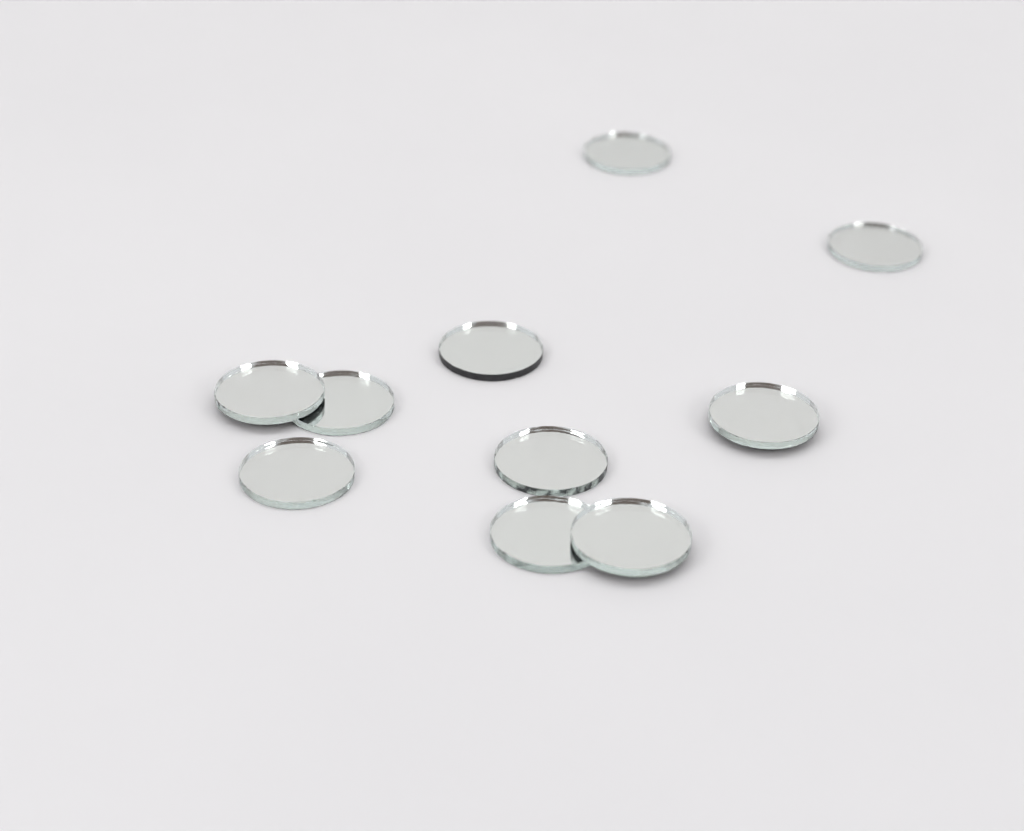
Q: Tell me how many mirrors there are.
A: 10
